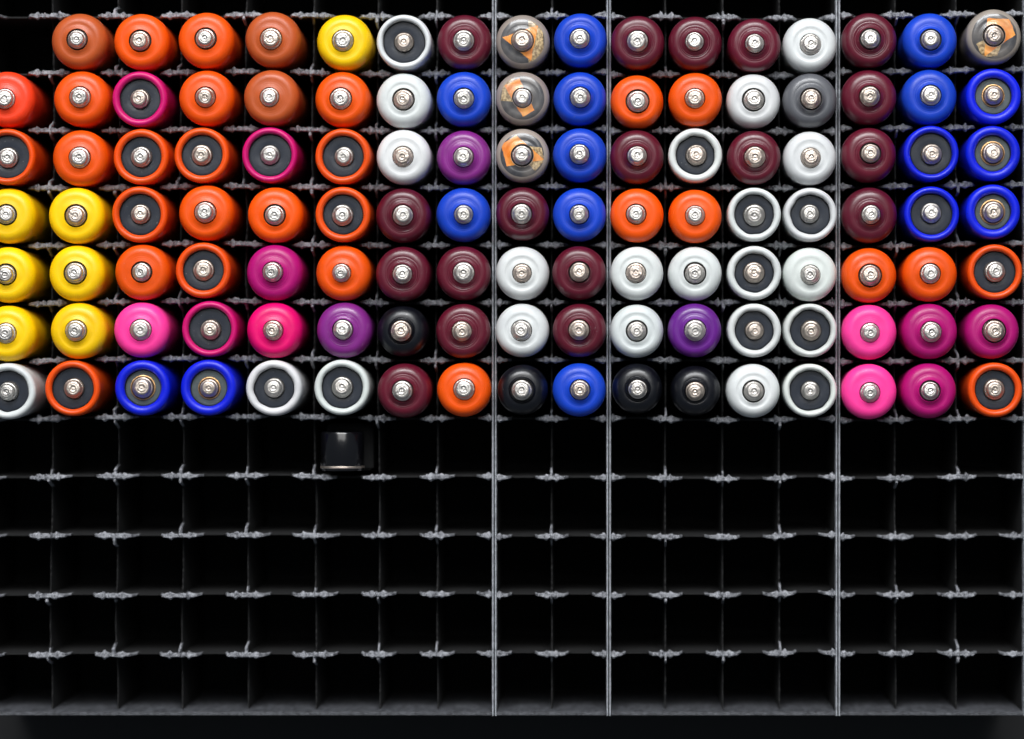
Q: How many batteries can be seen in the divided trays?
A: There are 118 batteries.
